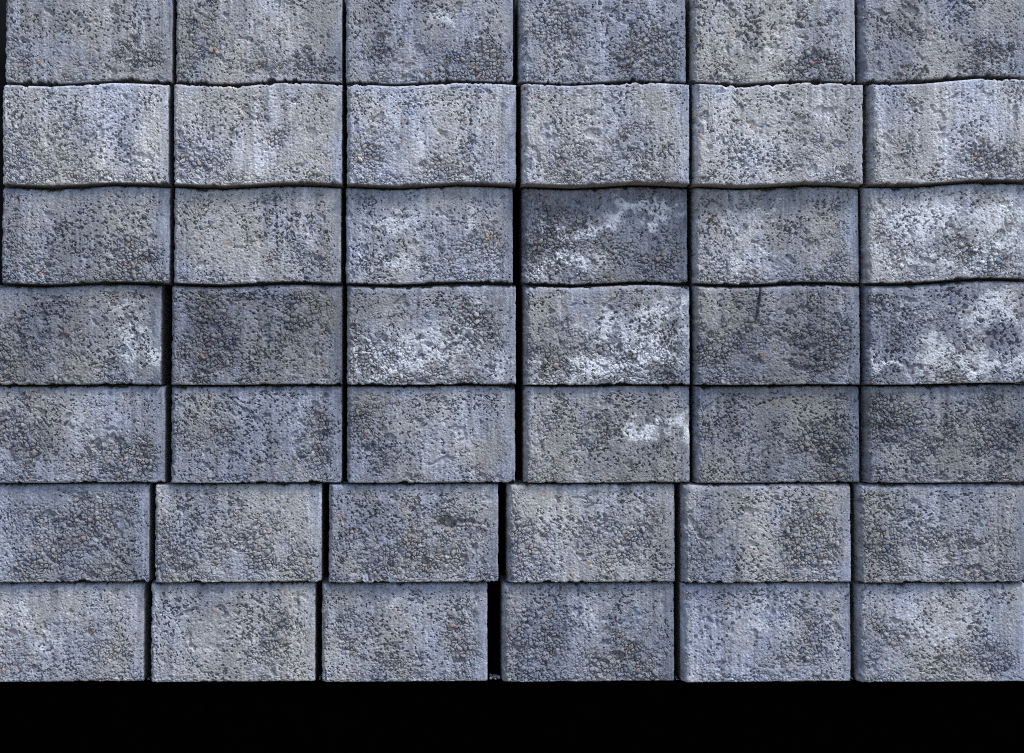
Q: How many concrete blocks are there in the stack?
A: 42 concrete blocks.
